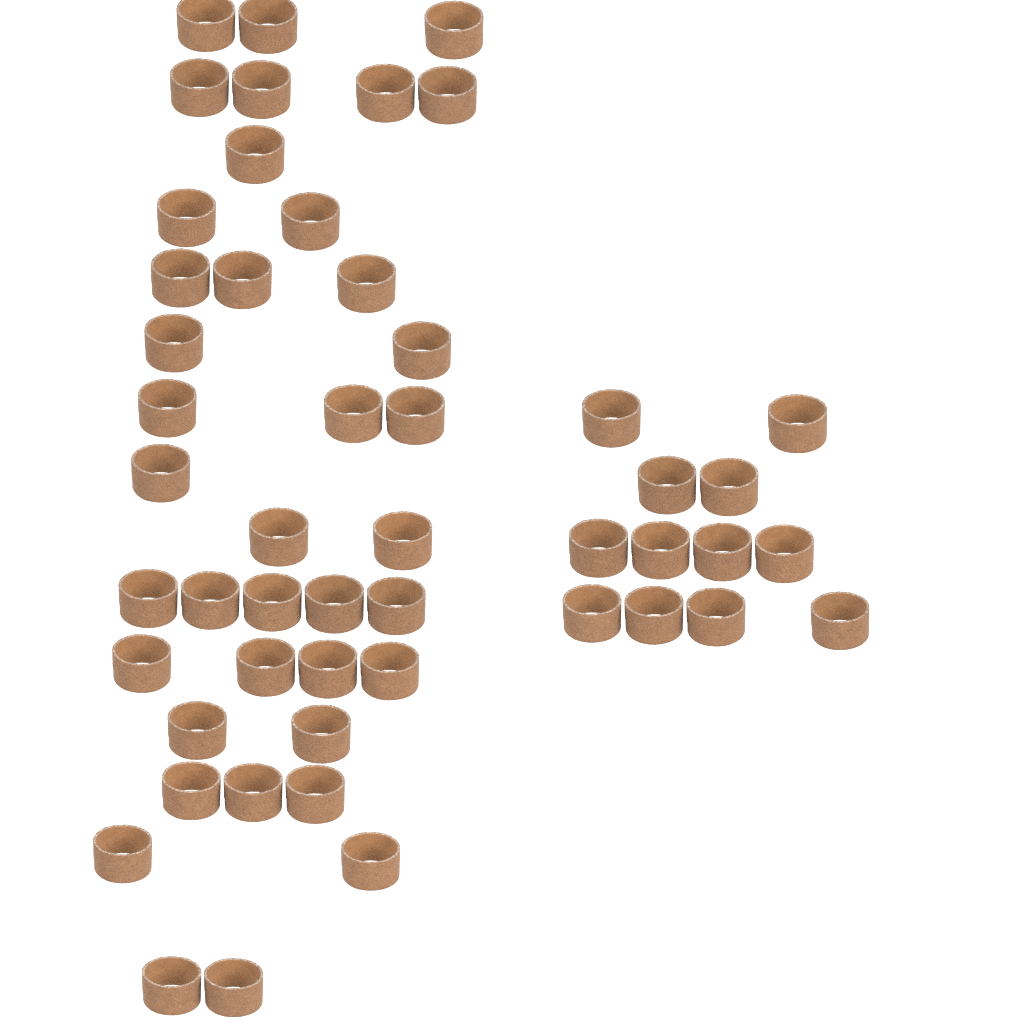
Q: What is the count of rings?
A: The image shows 51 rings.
